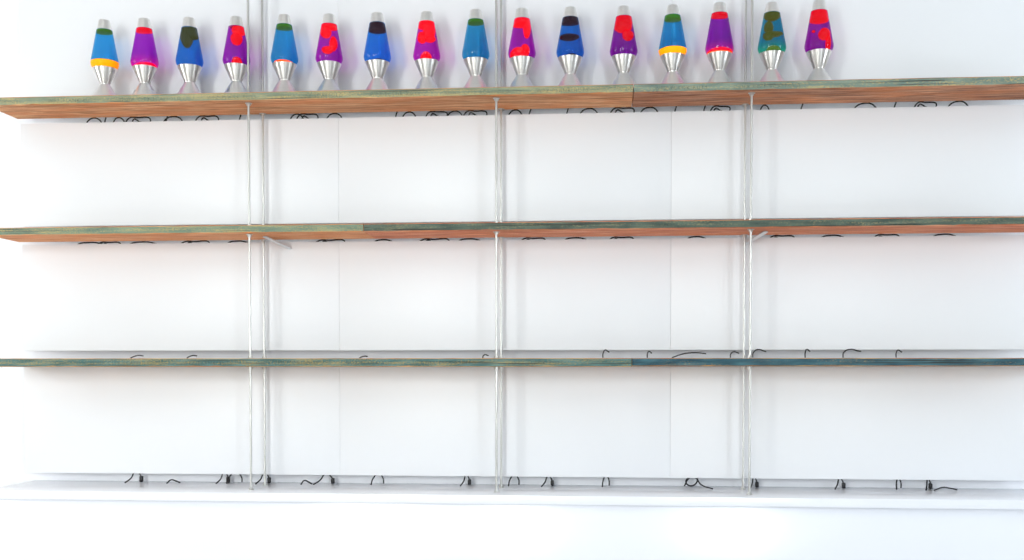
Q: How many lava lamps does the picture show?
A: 16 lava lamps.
